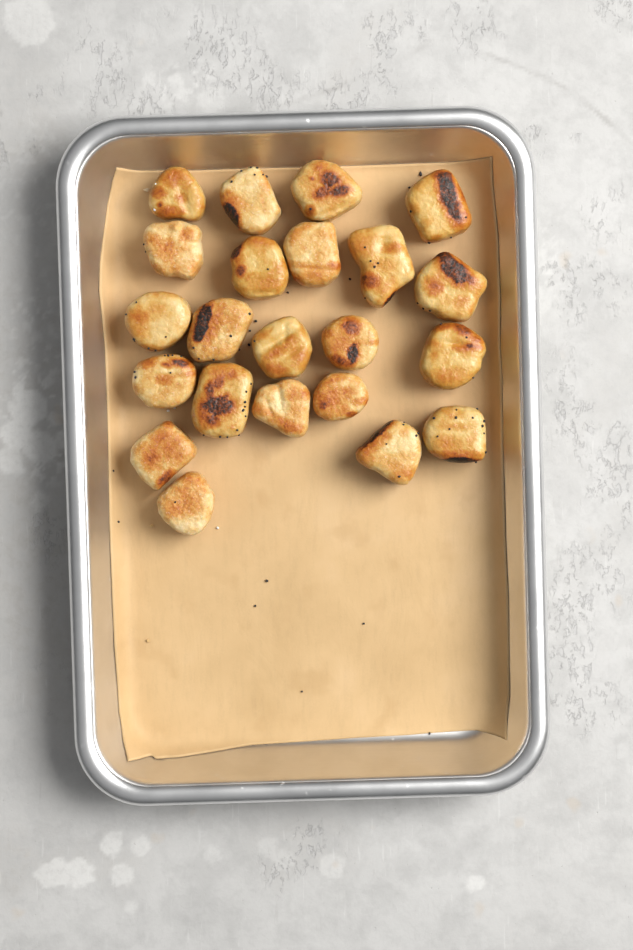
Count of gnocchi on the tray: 22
